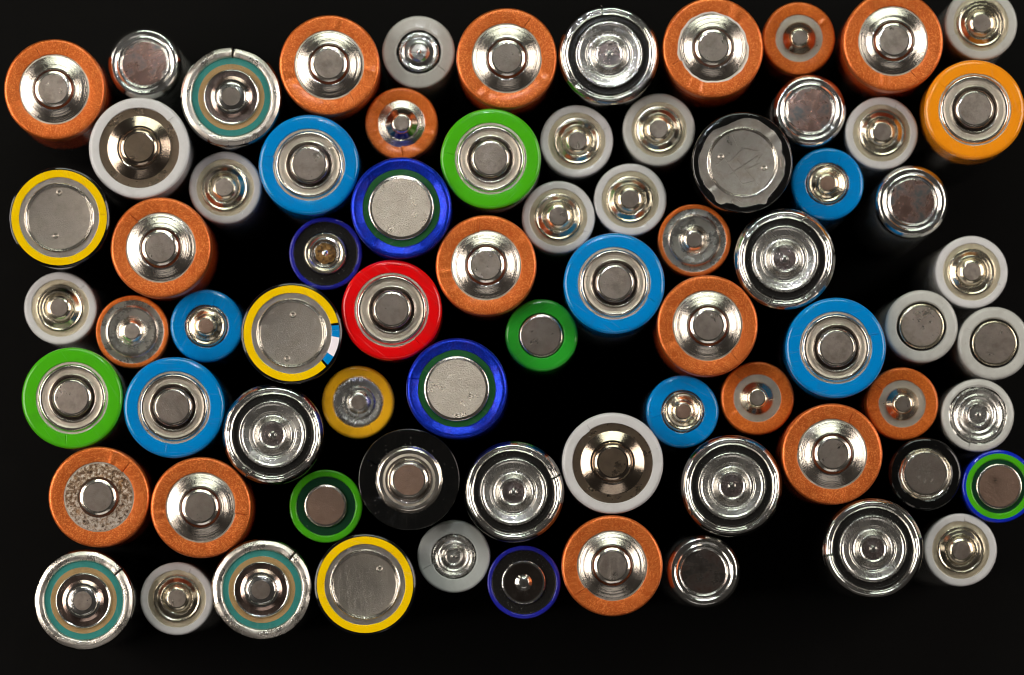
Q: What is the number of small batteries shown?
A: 36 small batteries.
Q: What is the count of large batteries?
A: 38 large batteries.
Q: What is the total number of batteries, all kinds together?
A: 74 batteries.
